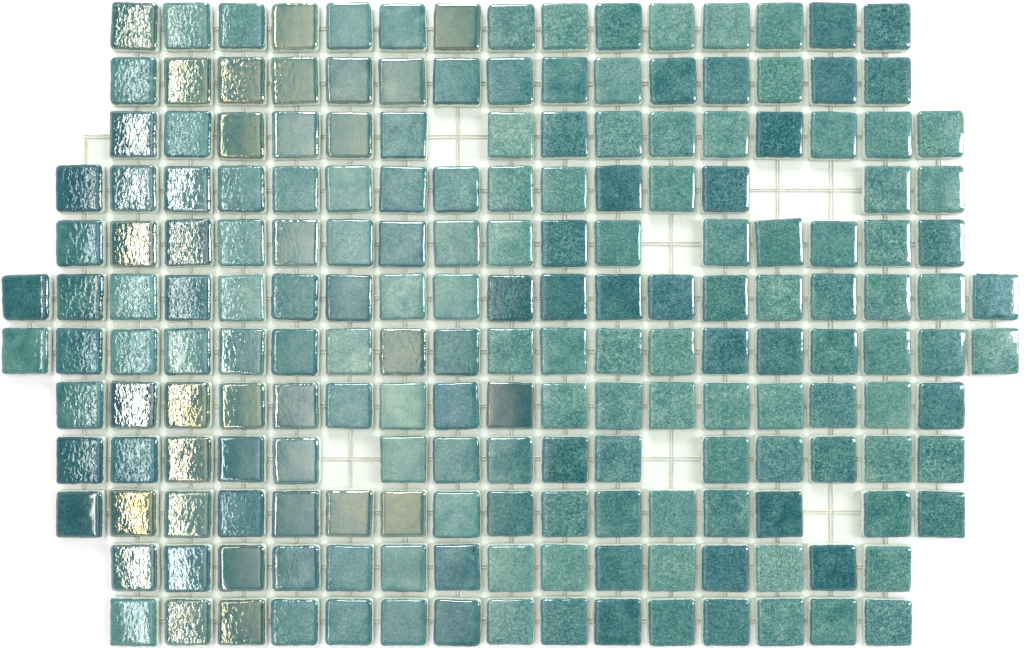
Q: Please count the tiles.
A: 192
